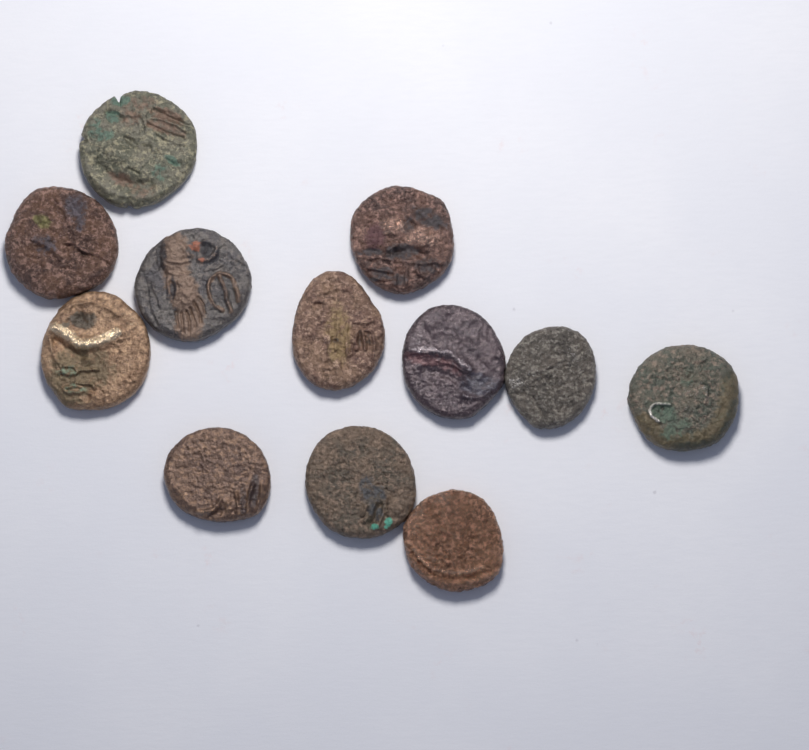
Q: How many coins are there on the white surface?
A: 12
